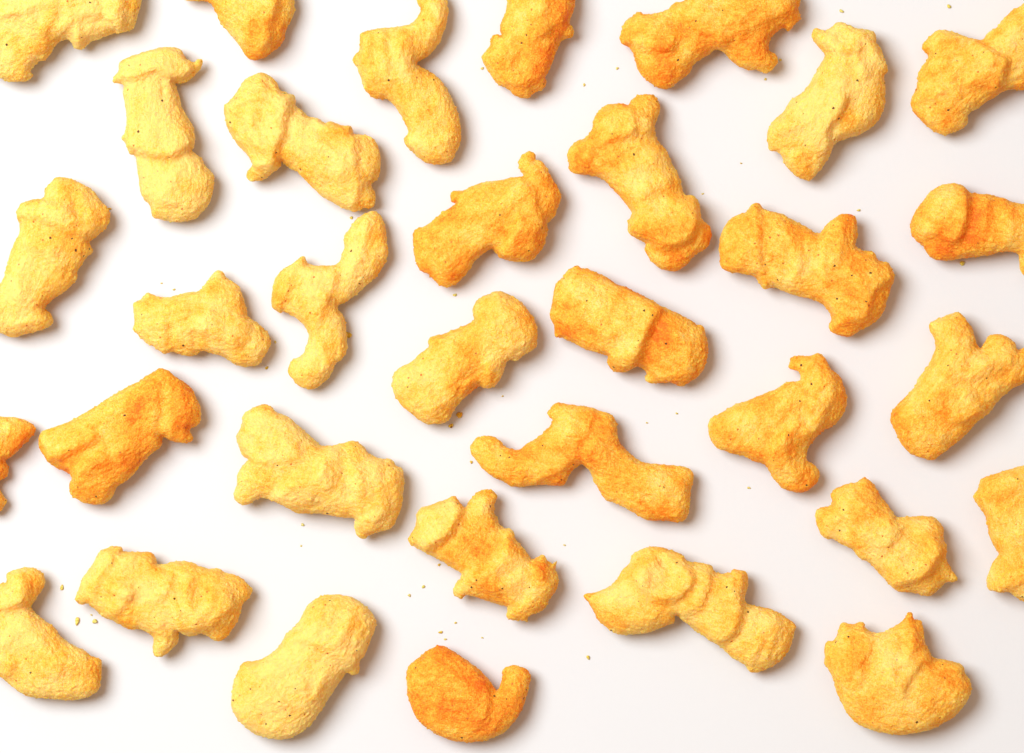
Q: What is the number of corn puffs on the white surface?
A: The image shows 33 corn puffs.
